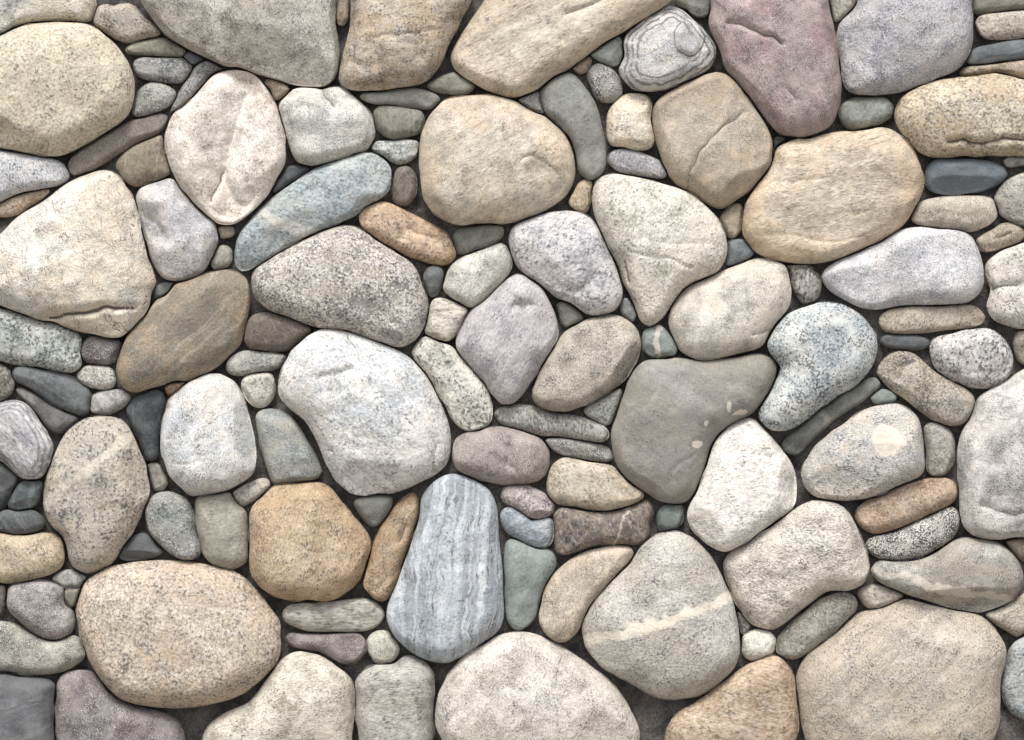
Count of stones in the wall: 162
